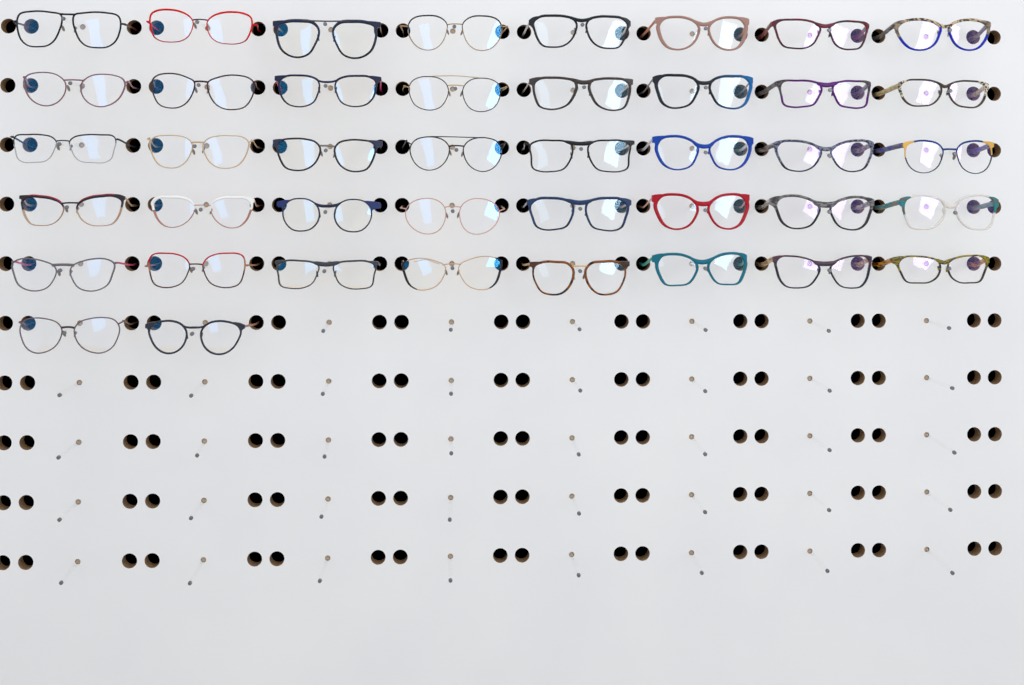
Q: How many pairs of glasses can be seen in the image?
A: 42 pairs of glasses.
